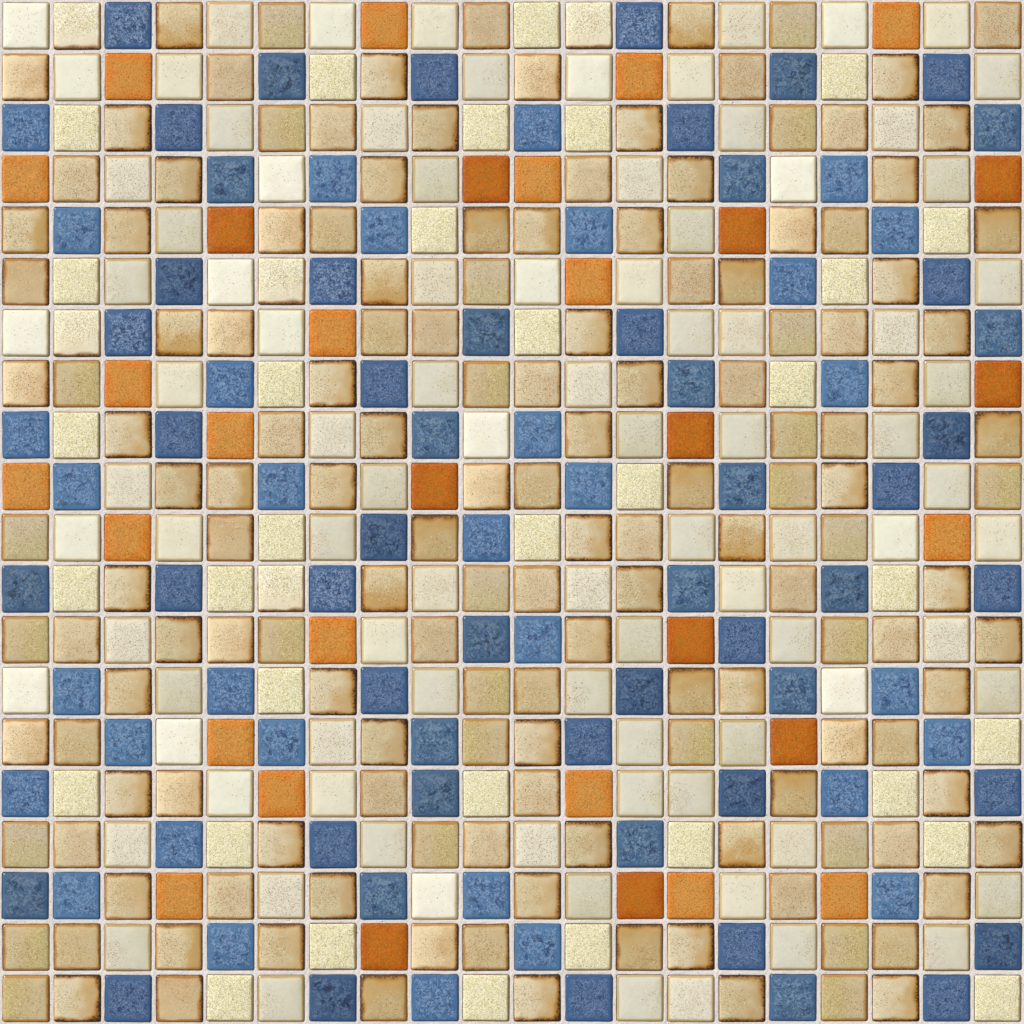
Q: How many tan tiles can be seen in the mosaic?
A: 153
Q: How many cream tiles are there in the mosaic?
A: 130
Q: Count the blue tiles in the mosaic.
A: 86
